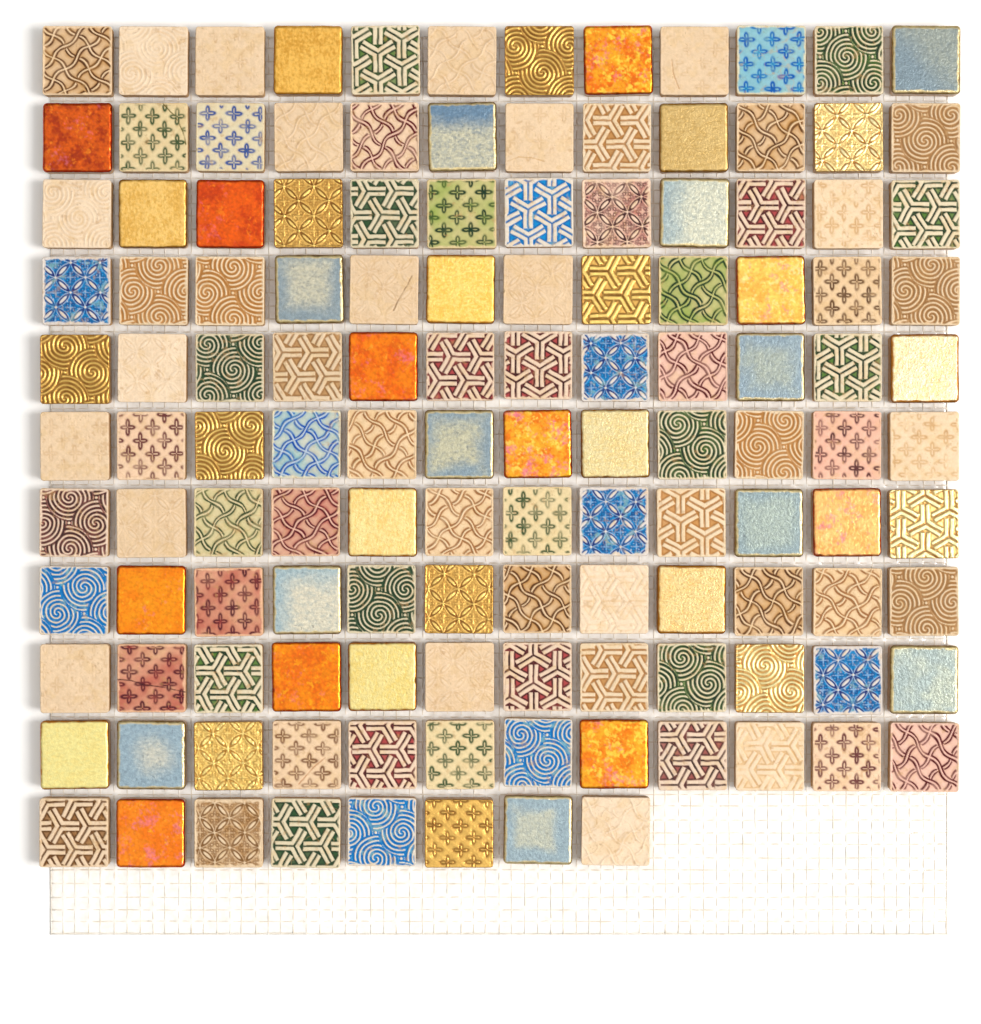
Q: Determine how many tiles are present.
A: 128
